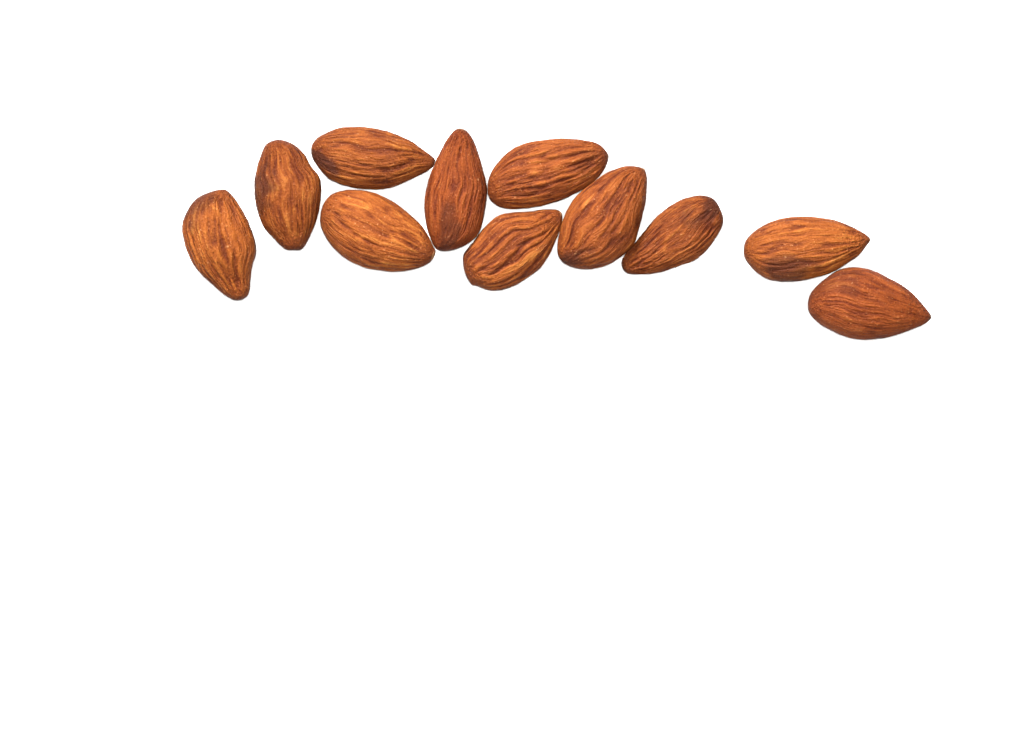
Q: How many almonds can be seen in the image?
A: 11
